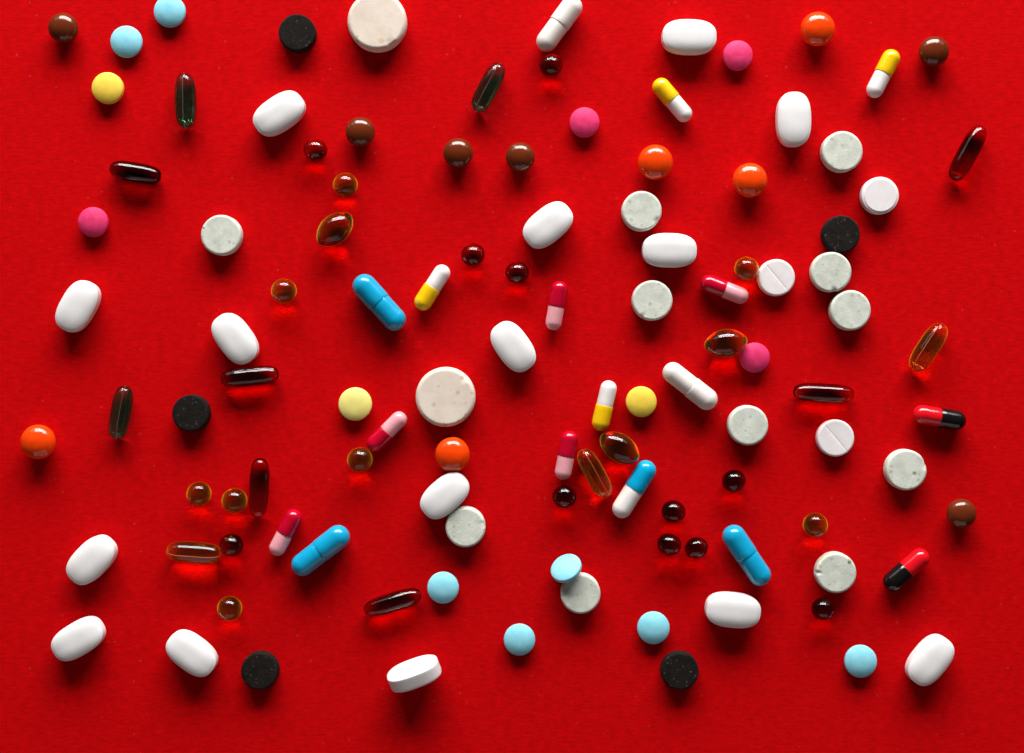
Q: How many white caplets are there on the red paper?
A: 15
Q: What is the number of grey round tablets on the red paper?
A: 11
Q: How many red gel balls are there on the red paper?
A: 11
